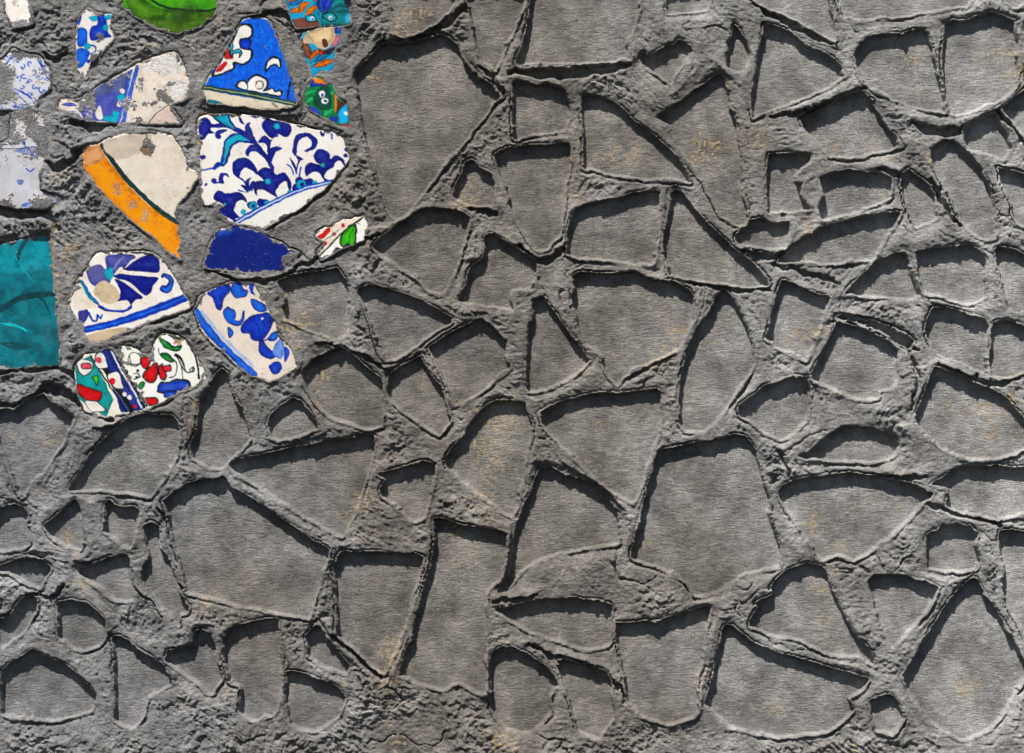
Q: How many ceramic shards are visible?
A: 19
